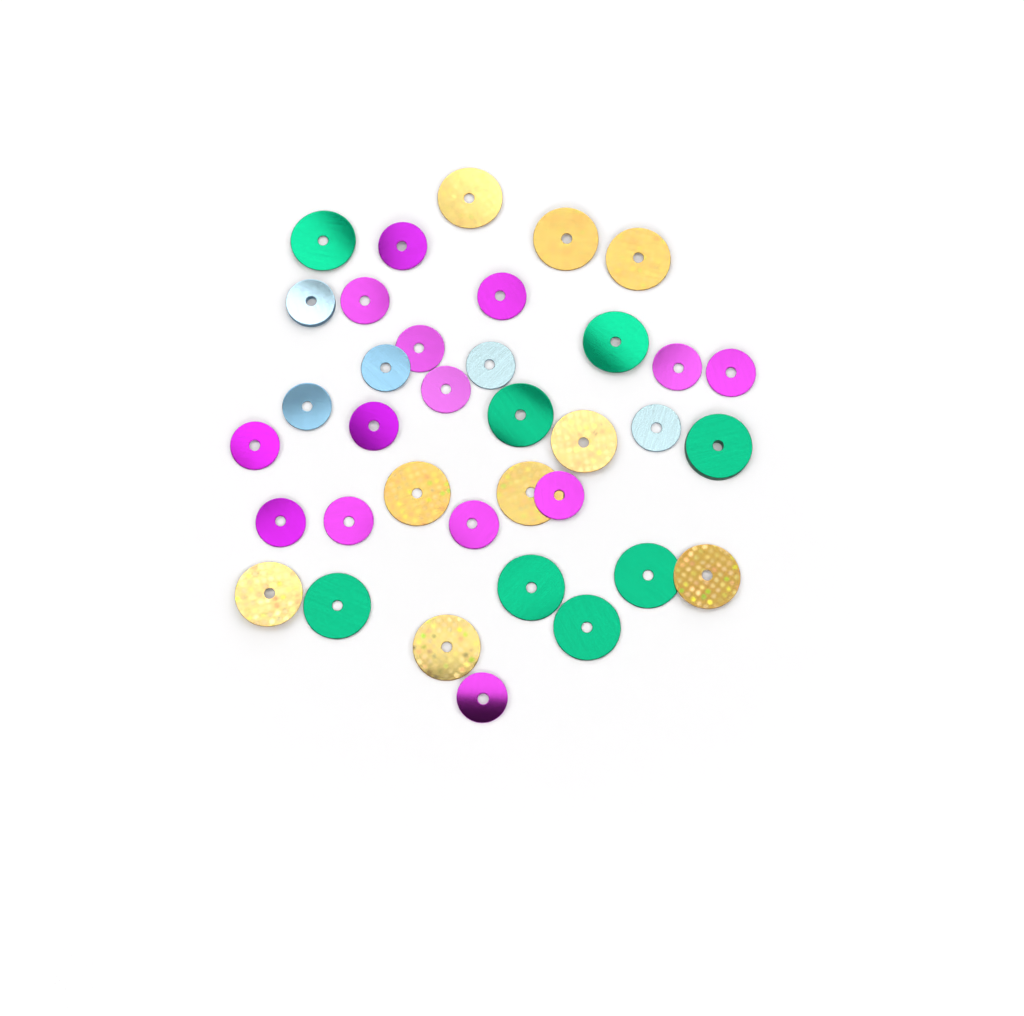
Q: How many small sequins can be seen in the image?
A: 19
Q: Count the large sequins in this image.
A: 17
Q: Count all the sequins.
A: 36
